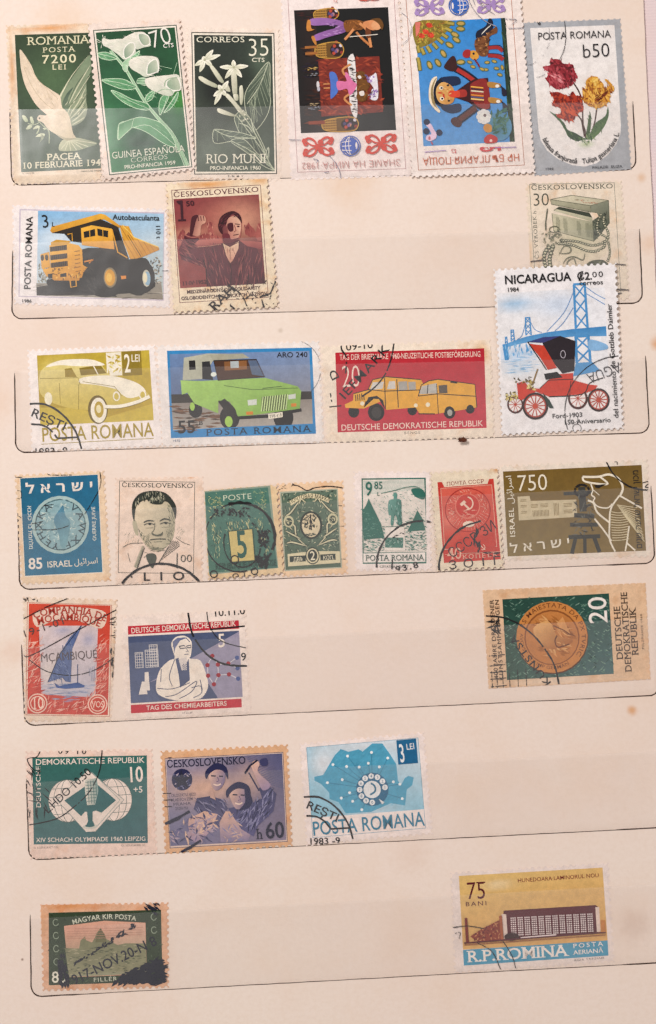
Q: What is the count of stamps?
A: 28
